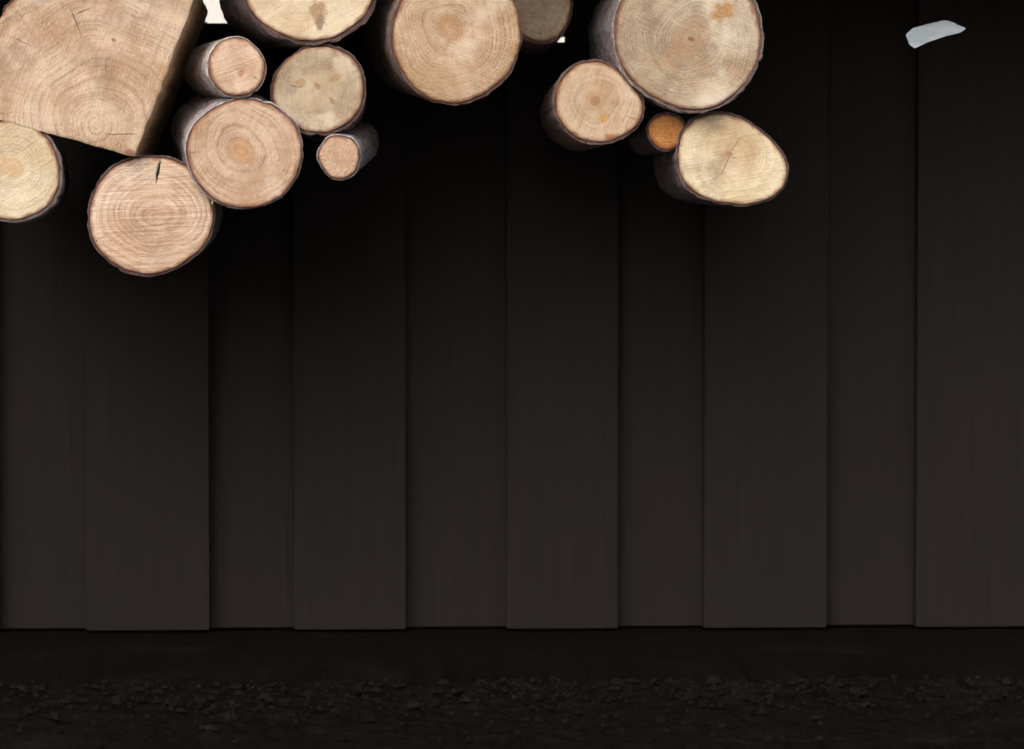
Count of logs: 14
